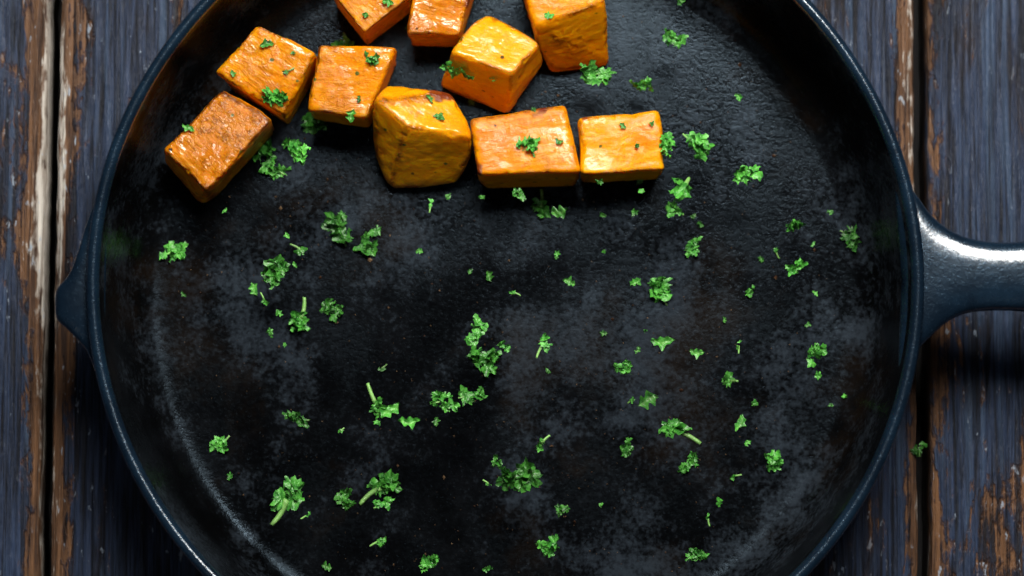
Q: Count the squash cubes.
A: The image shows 10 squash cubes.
